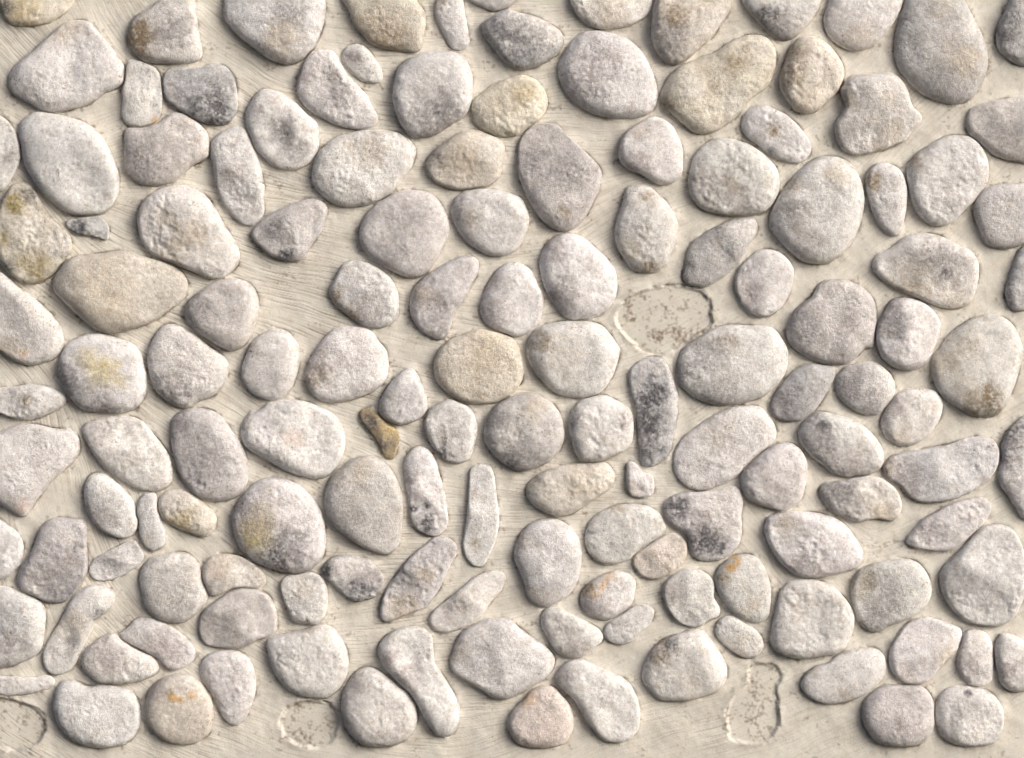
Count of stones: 143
